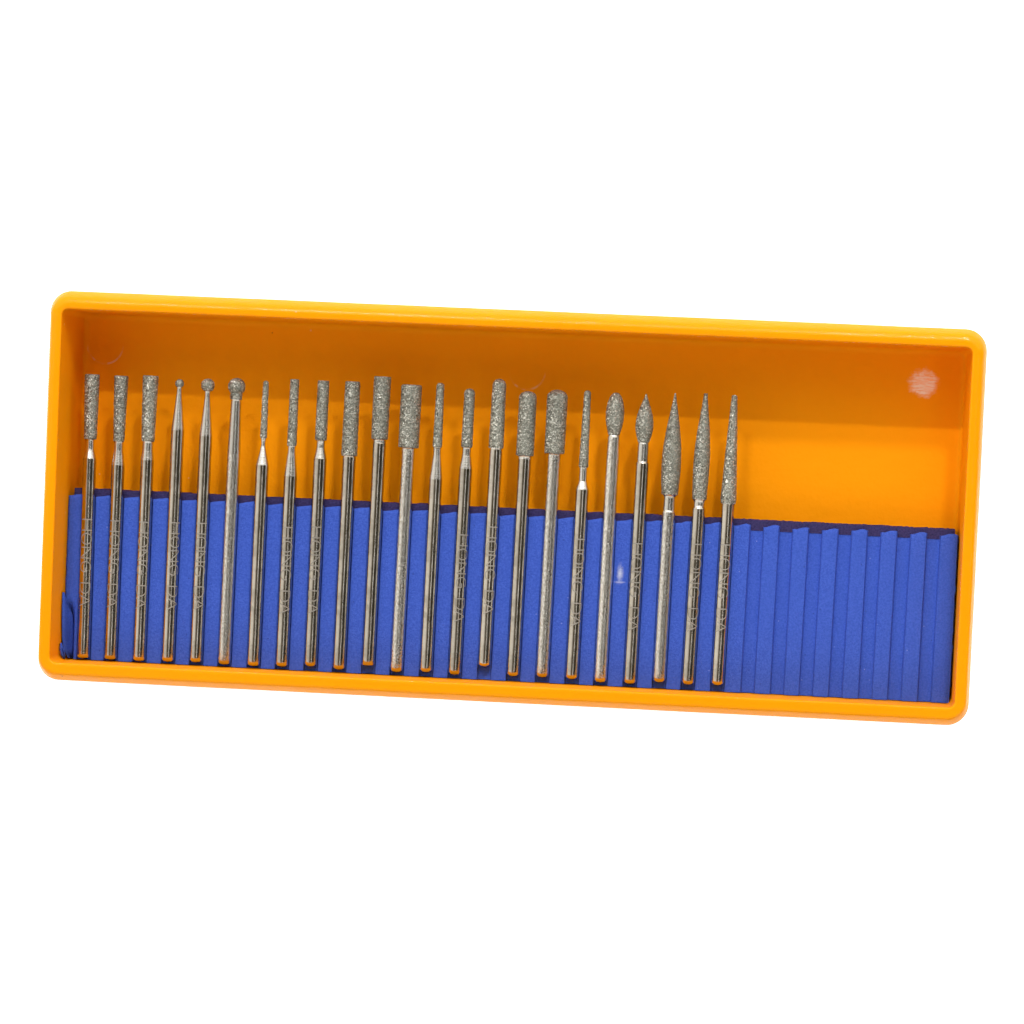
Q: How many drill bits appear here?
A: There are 23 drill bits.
